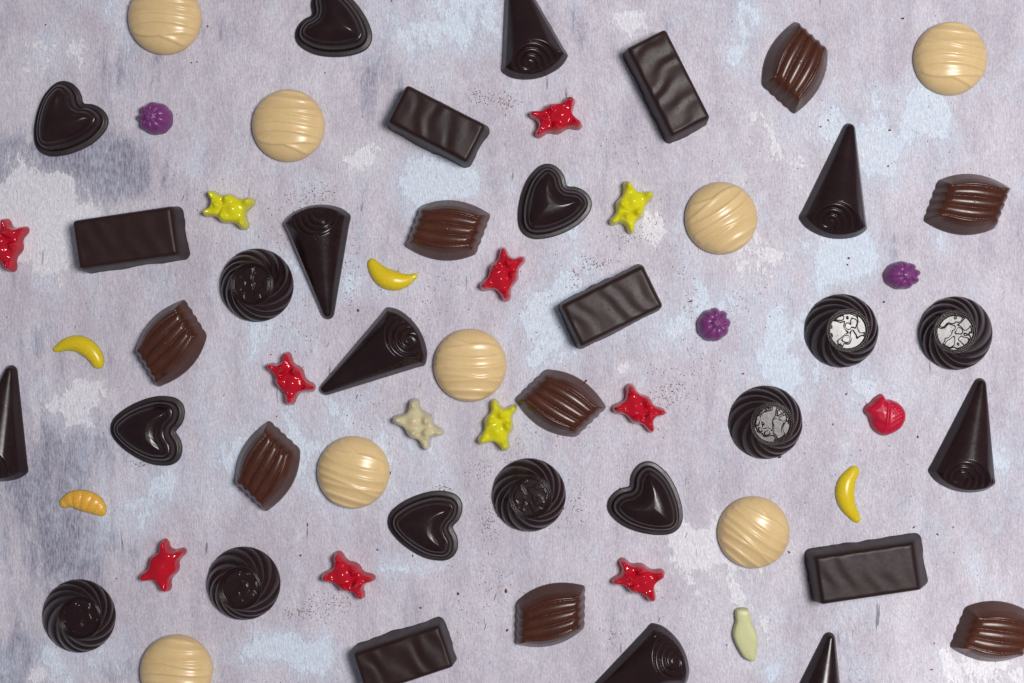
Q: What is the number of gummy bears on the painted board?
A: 12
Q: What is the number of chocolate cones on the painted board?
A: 8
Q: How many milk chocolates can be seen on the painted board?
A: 8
